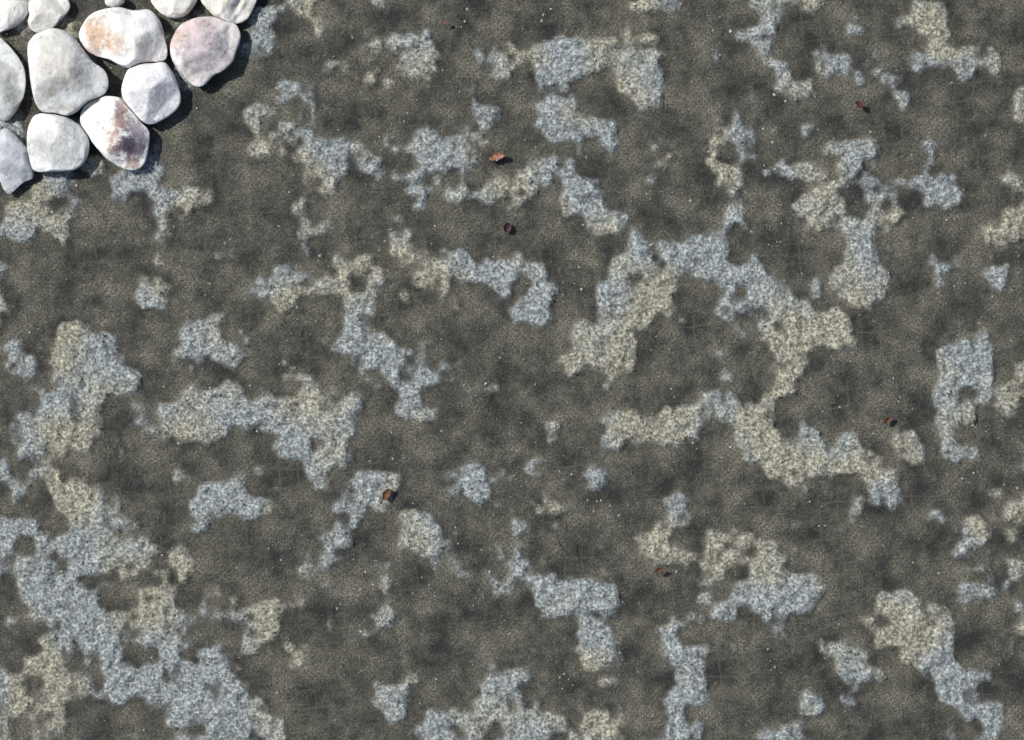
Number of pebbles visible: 13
